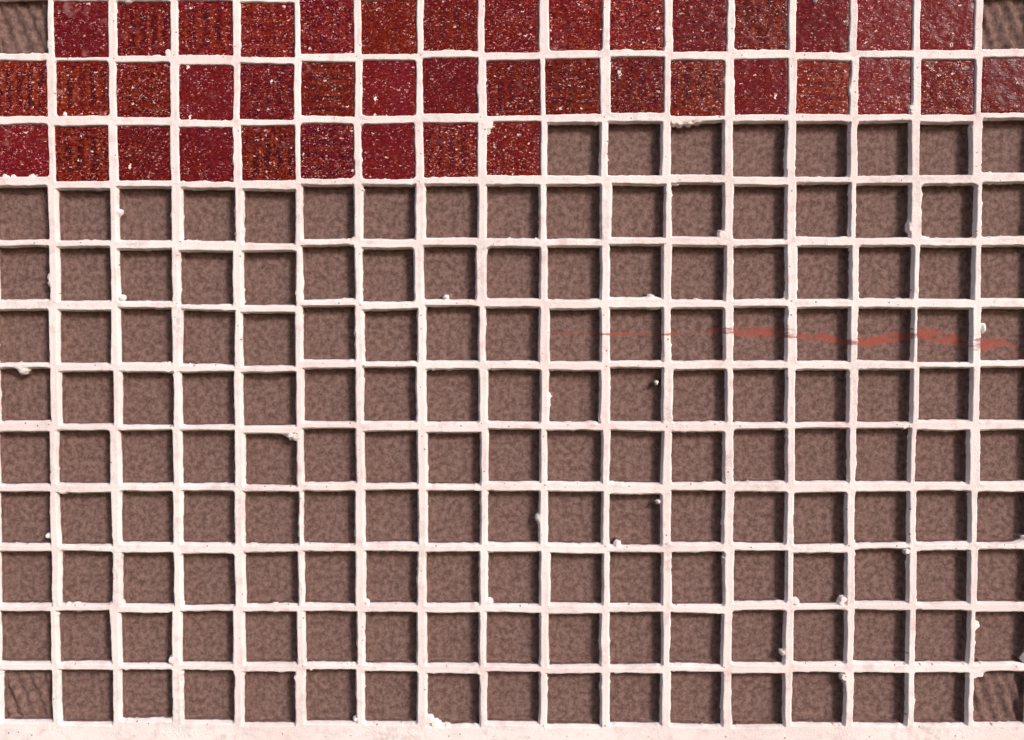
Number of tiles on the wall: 41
